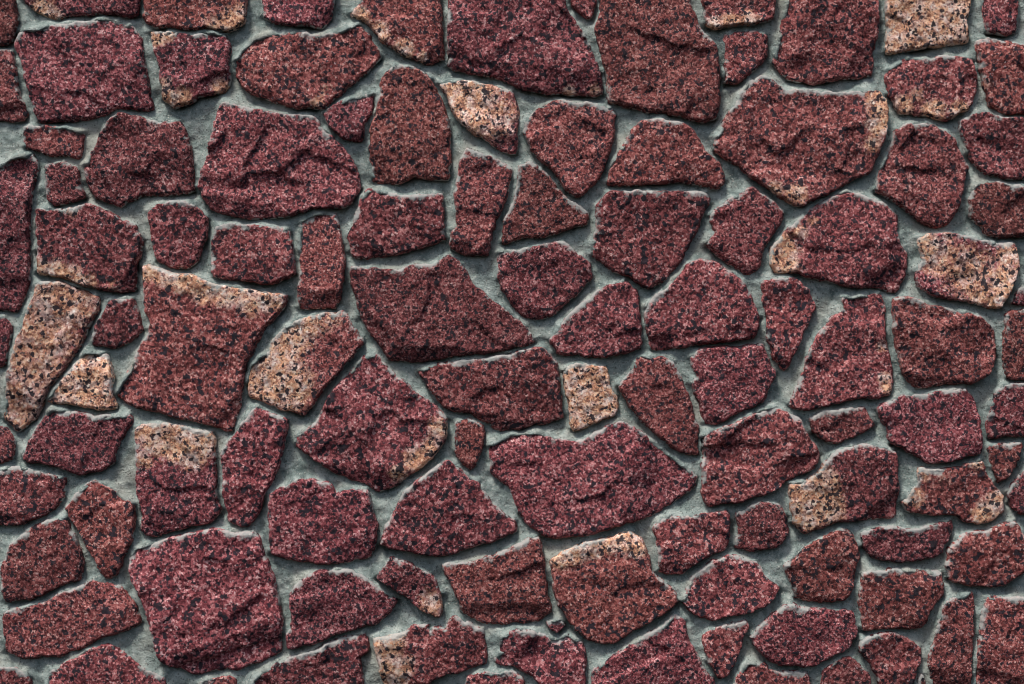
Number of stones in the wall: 113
